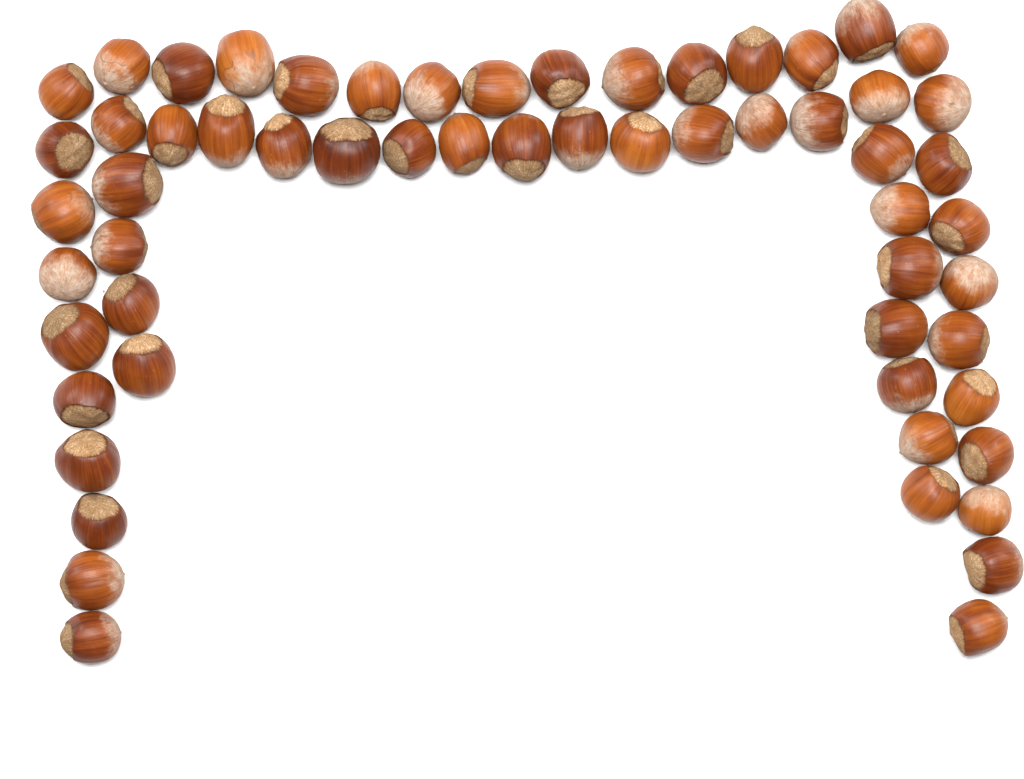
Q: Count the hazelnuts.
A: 59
